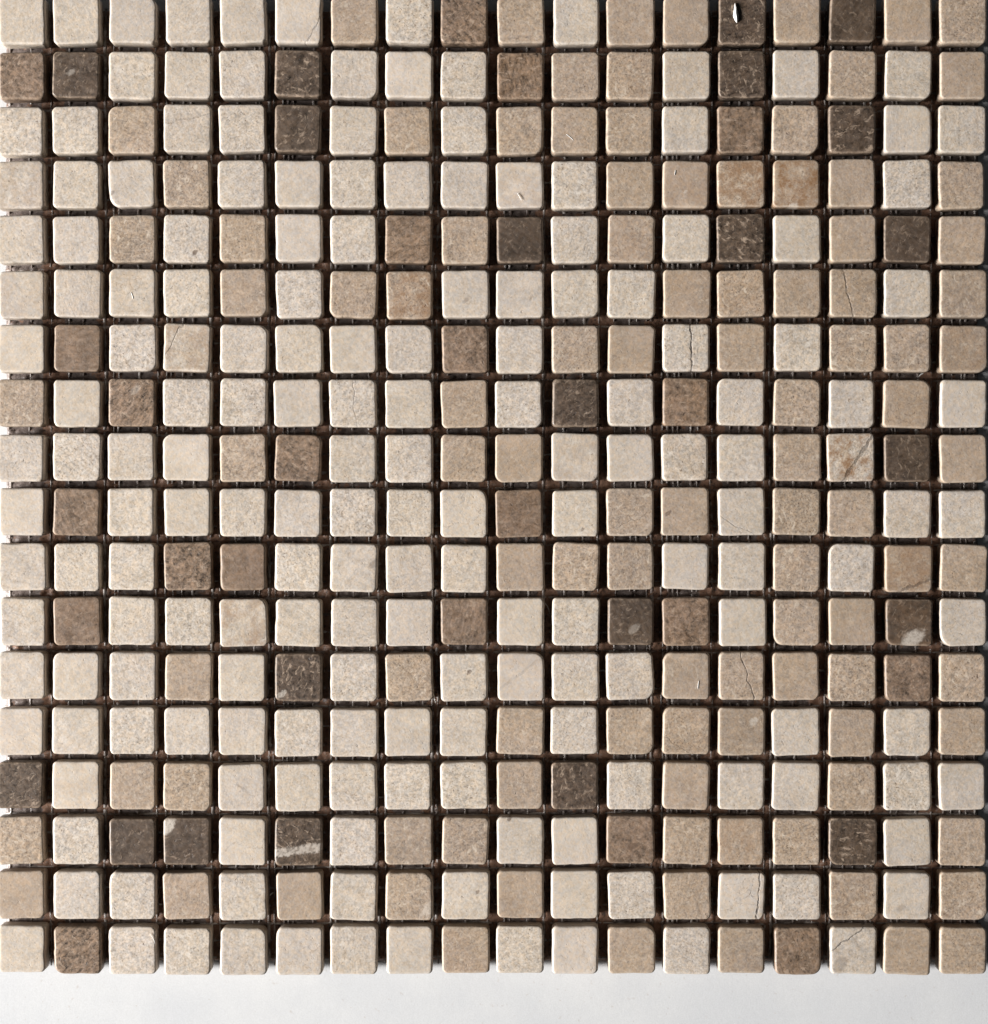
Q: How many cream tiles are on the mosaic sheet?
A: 179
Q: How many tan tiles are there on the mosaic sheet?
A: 103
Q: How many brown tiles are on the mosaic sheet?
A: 42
